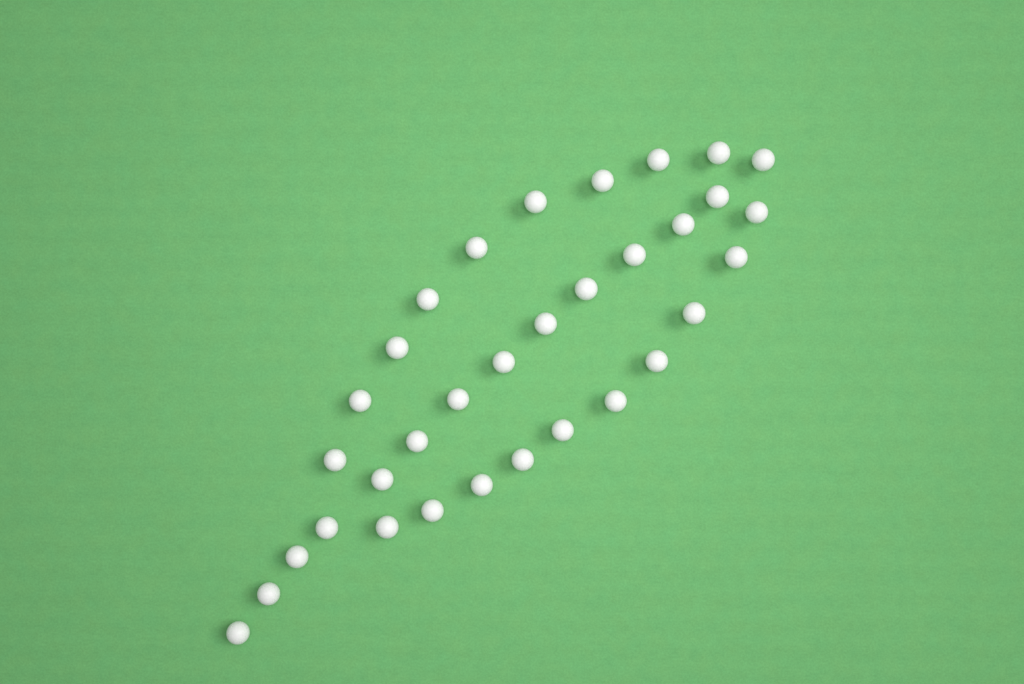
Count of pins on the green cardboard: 33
